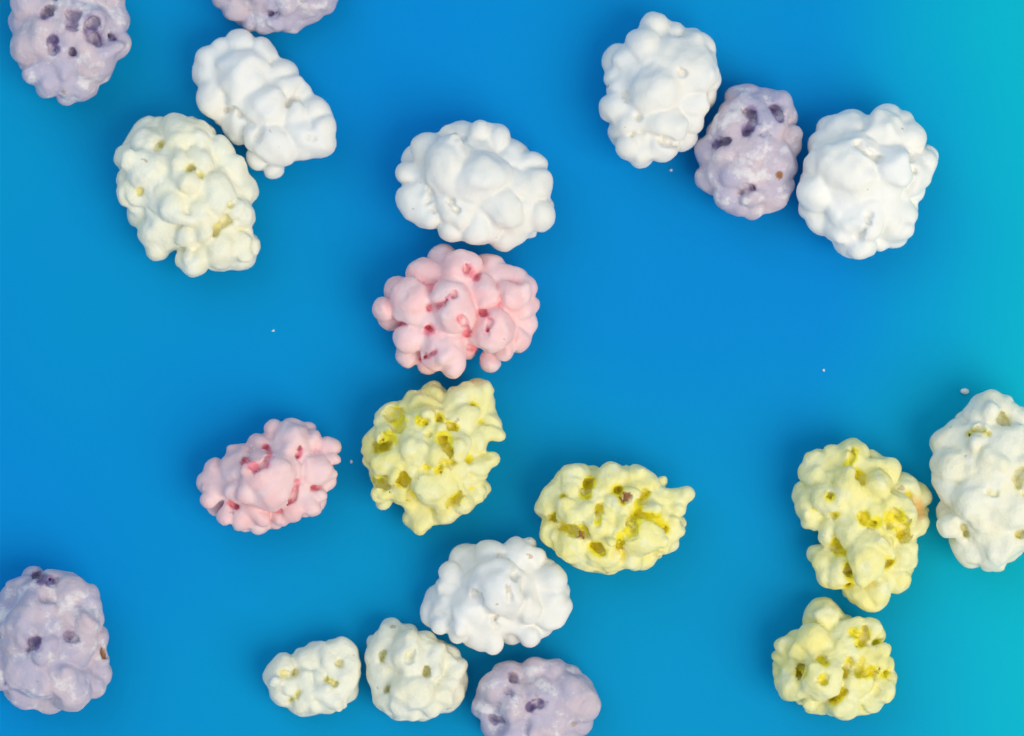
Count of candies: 20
